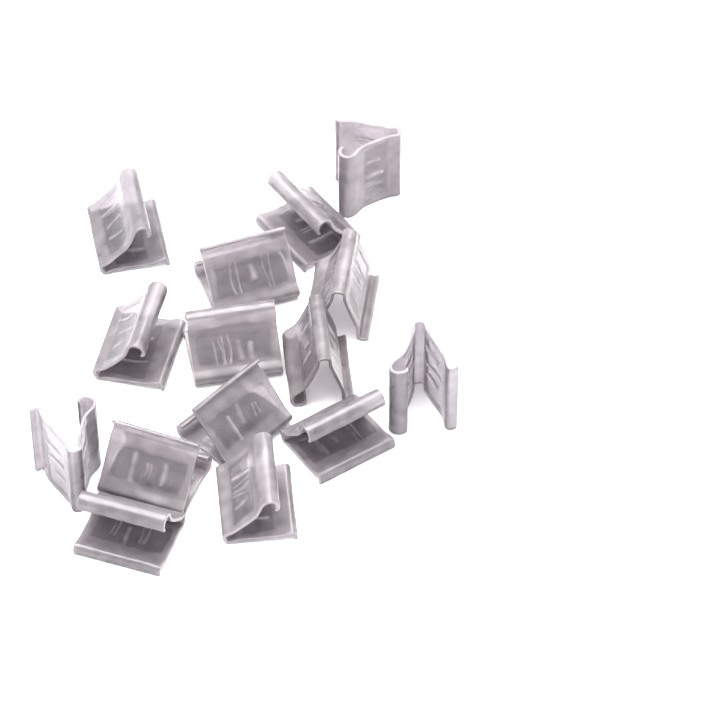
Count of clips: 15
